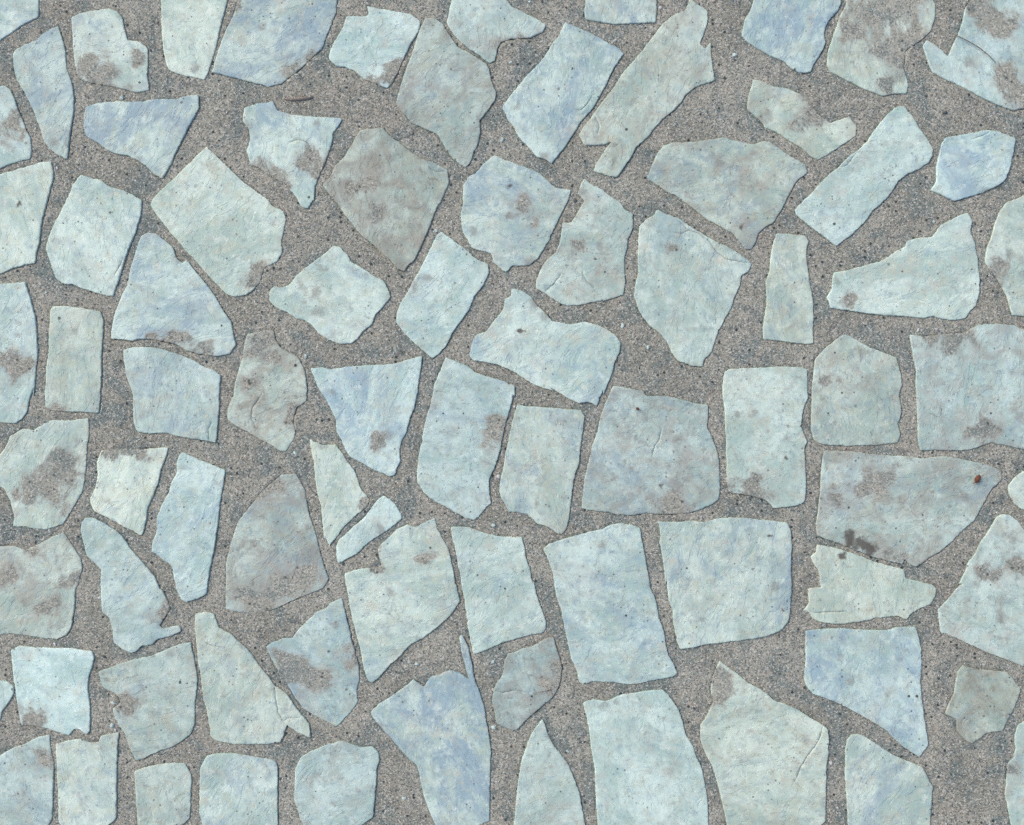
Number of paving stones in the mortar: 81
